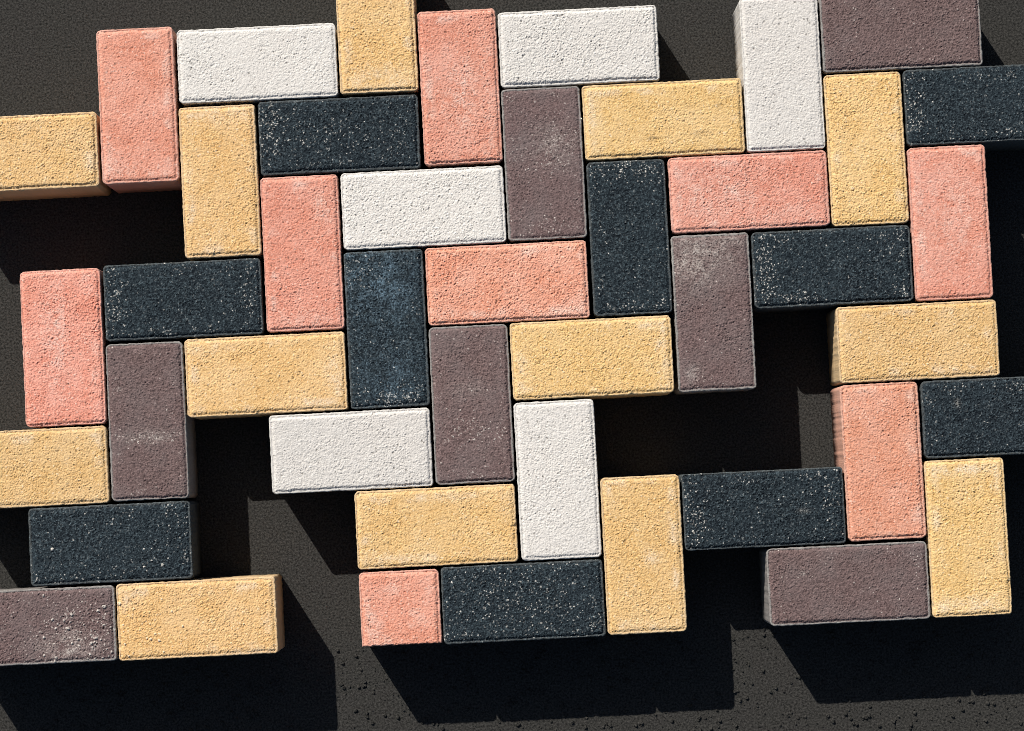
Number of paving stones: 45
